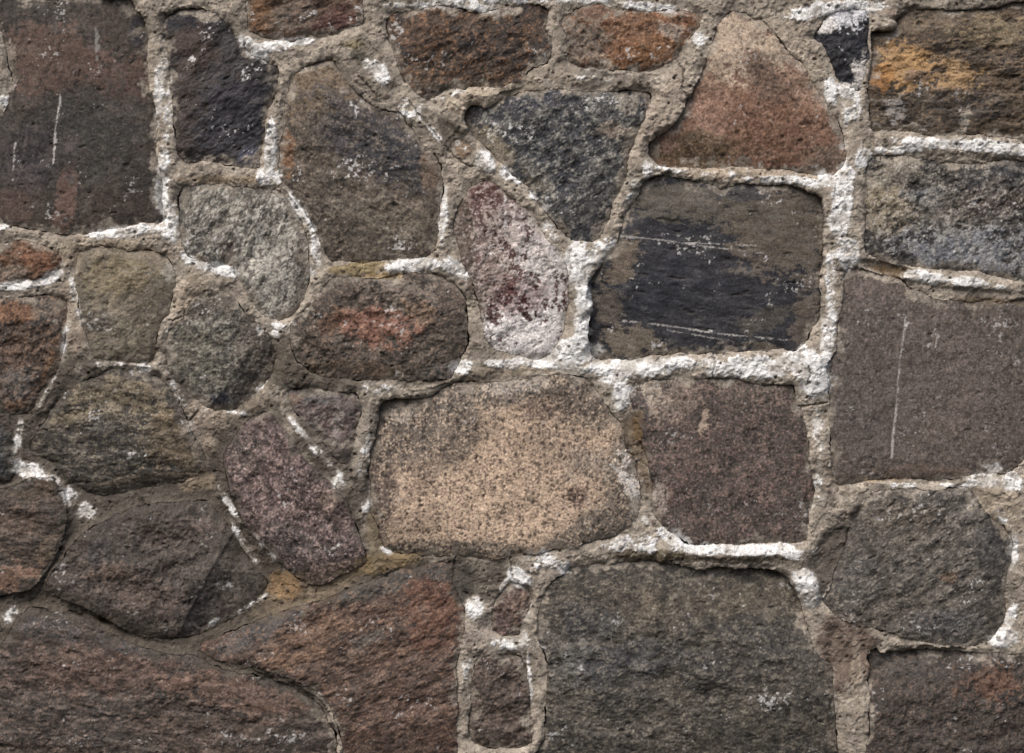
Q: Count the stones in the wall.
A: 35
